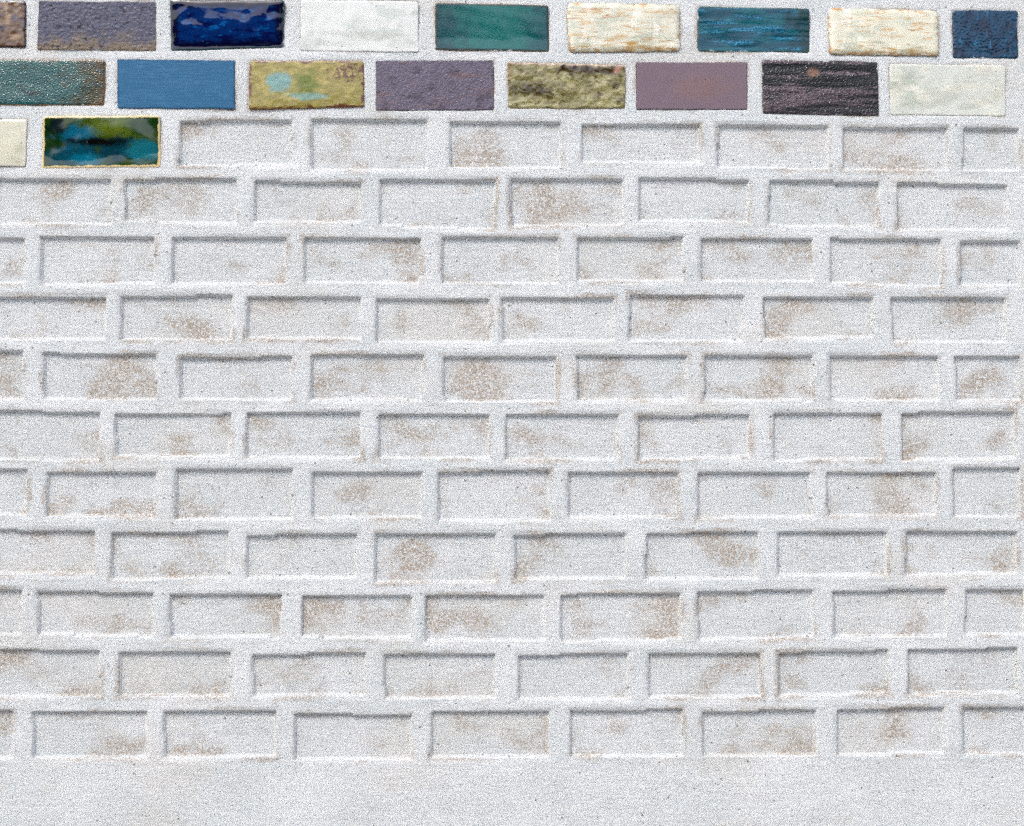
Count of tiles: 19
